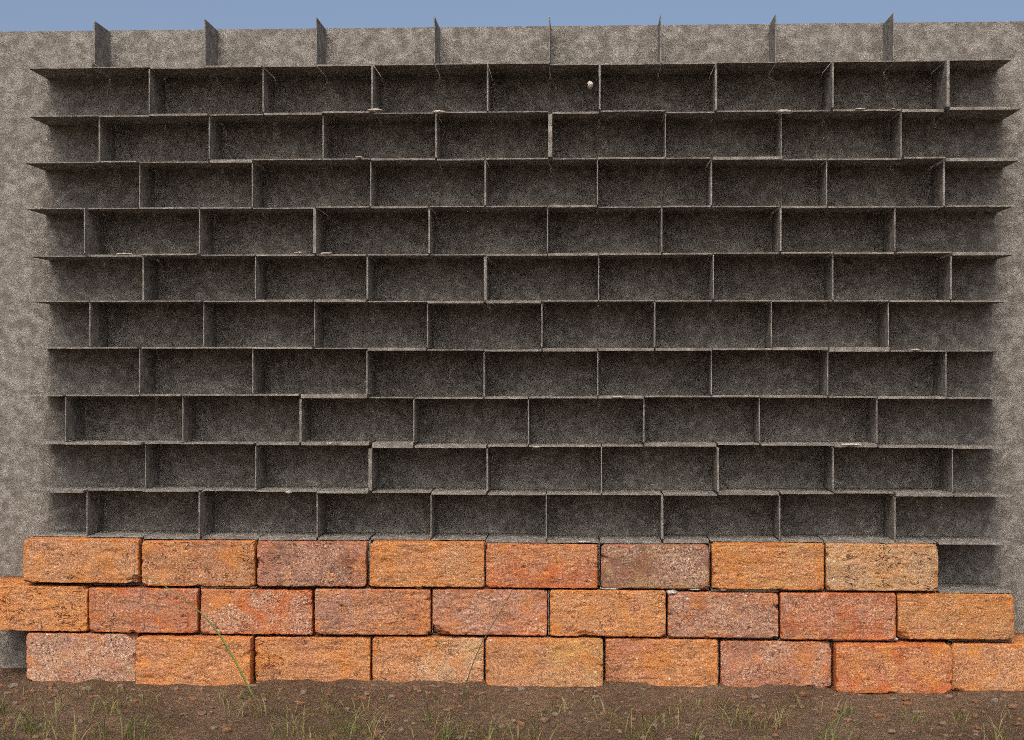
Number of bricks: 26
